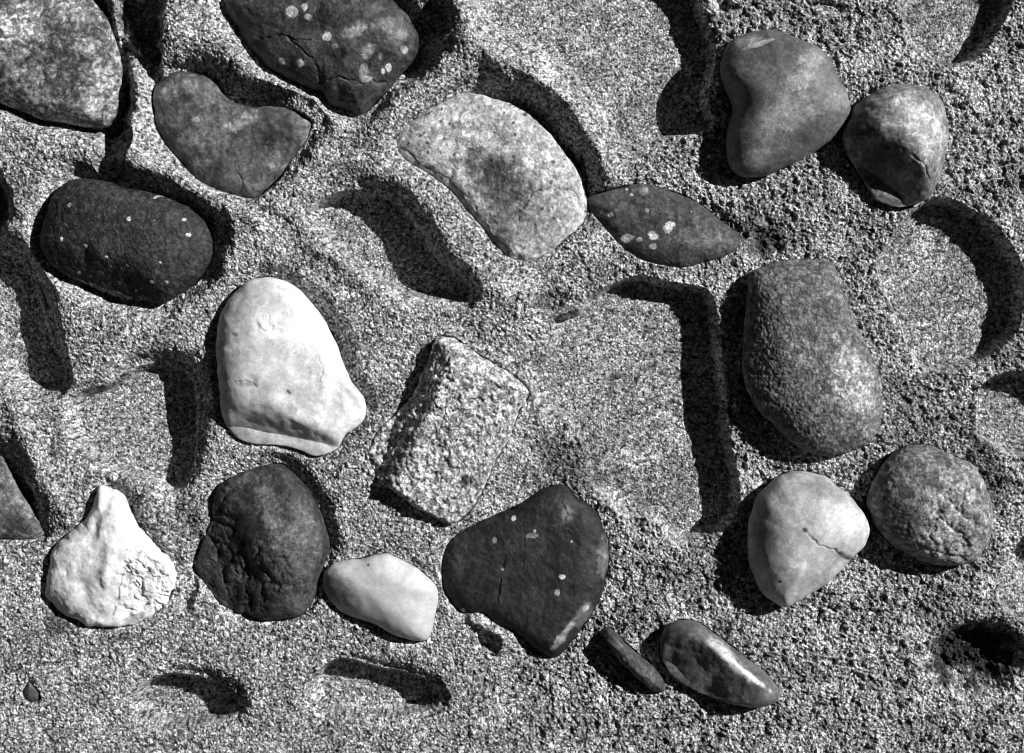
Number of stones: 21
